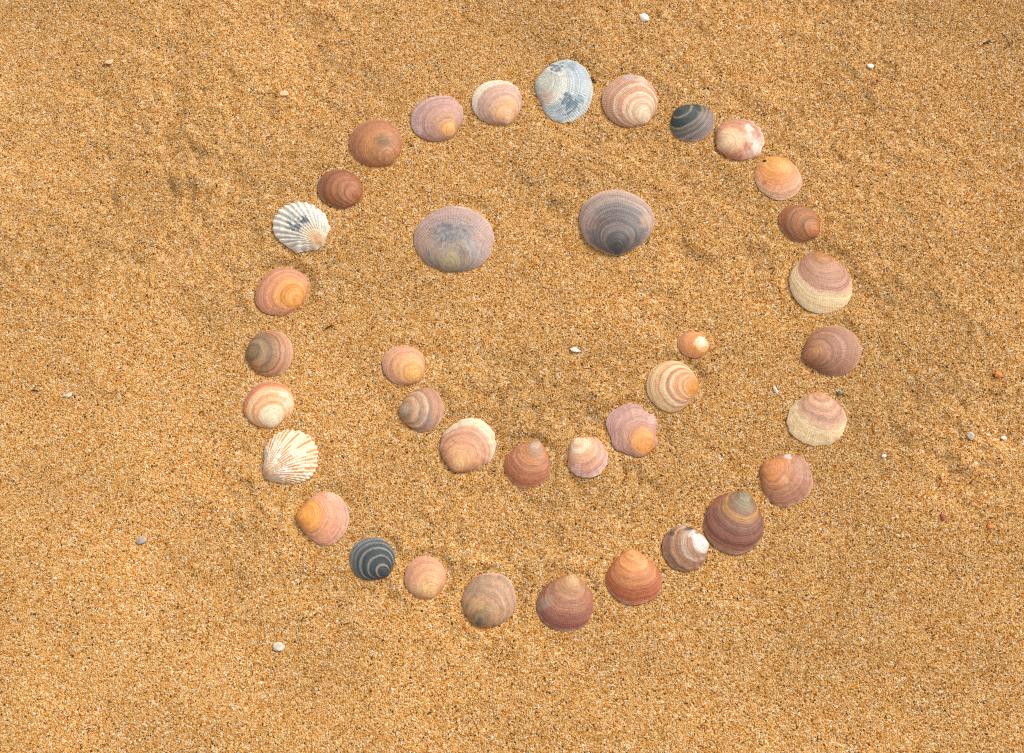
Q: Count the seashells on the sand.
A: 37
